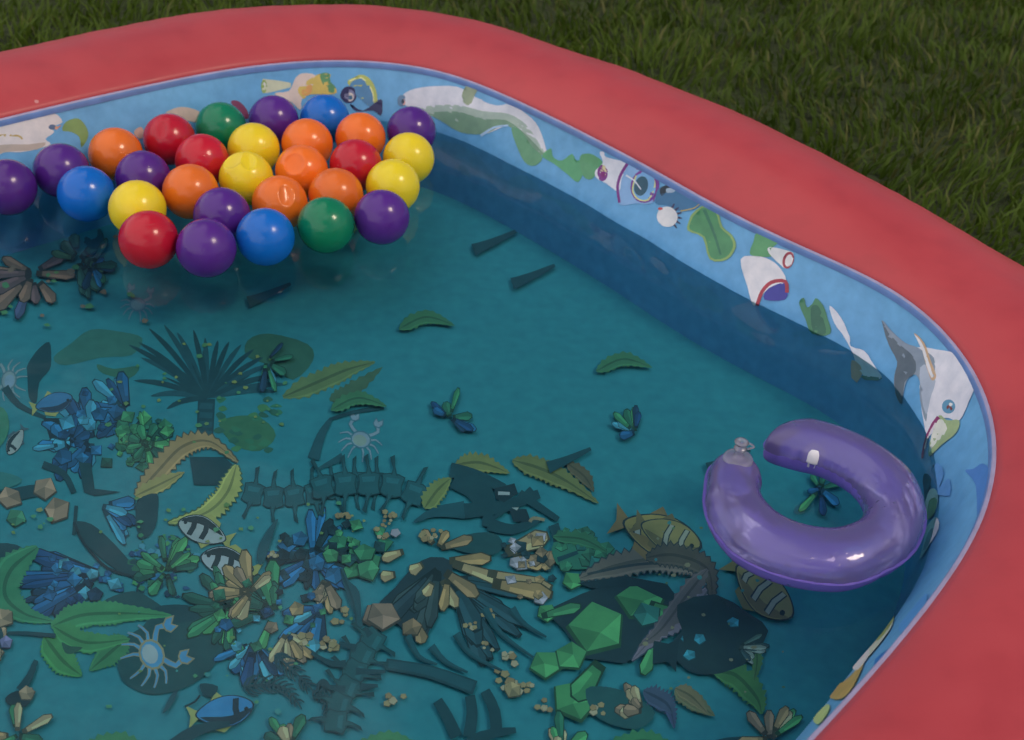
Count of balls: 29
